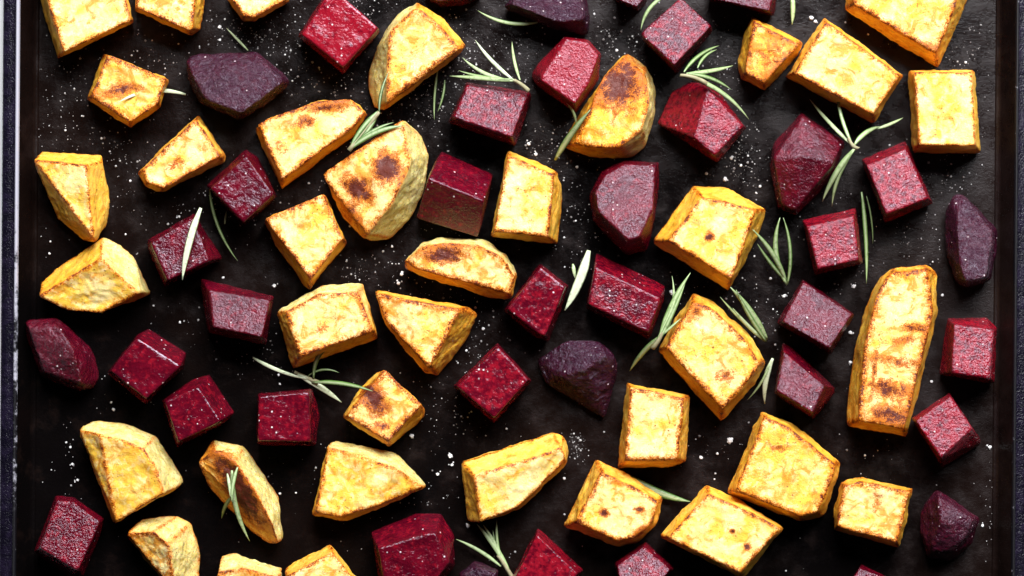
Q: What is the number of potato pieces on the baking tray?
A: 36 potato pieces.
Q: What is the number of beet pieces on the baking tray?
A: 38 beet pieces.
